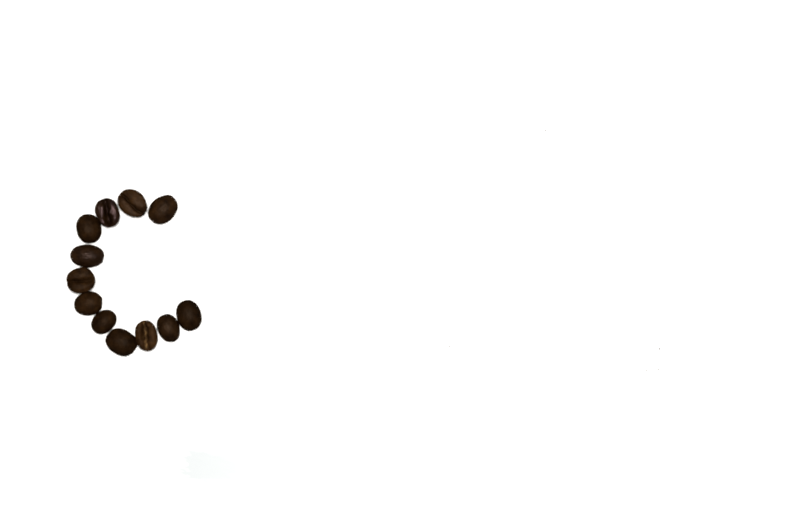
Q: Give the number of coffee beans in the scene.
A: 12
